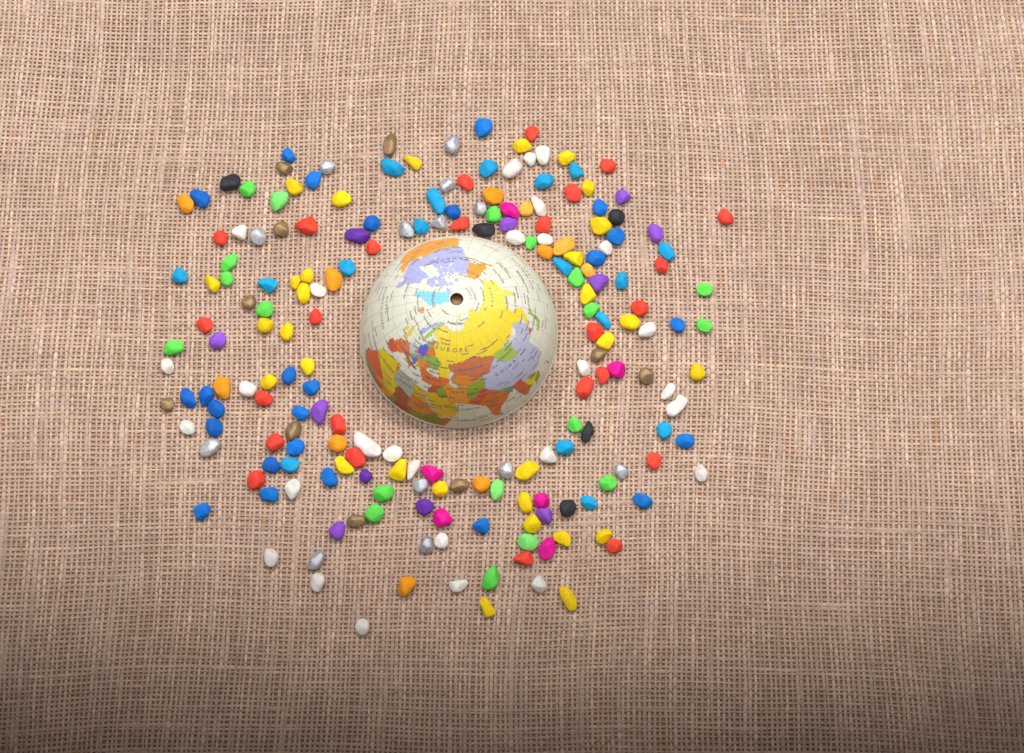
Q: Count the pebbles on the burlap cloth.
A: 200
